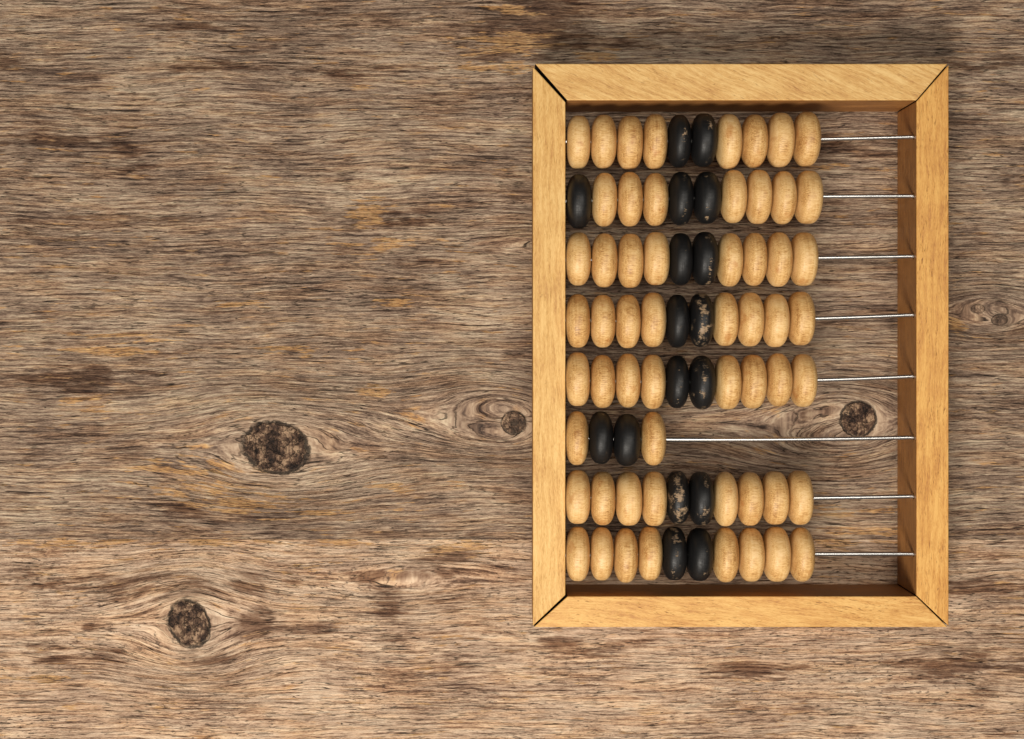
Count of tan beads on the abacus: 57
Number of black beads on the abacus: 17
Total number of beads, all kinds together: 74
